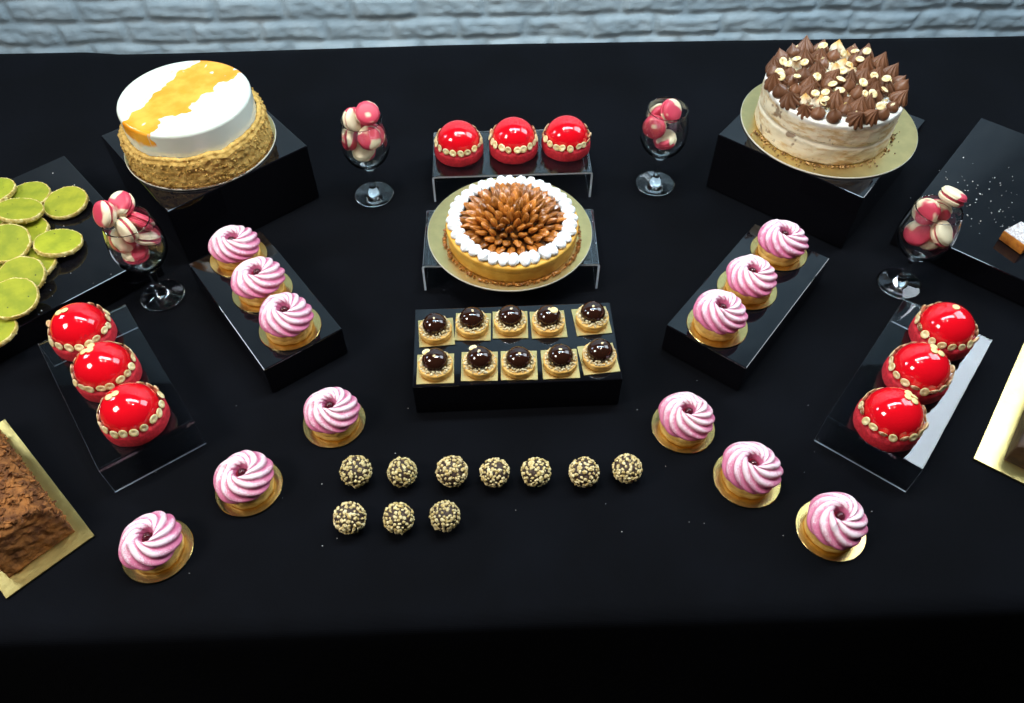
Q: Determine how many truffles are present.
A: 10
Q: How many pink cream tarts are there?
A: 12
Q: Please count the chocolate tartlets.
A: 10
